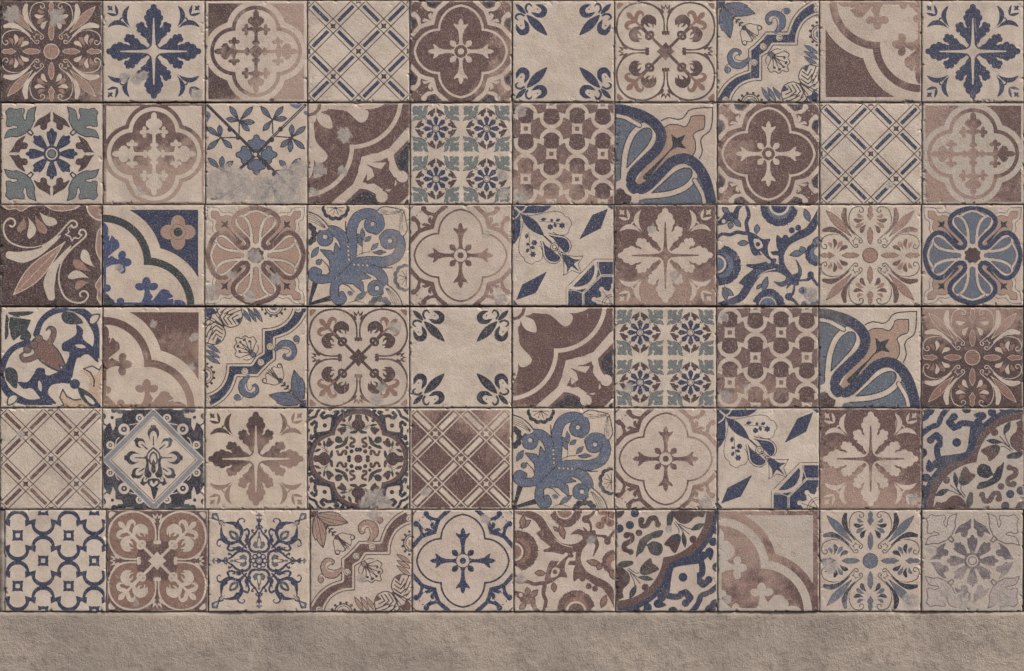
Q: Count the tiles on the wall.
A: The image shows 60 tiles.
